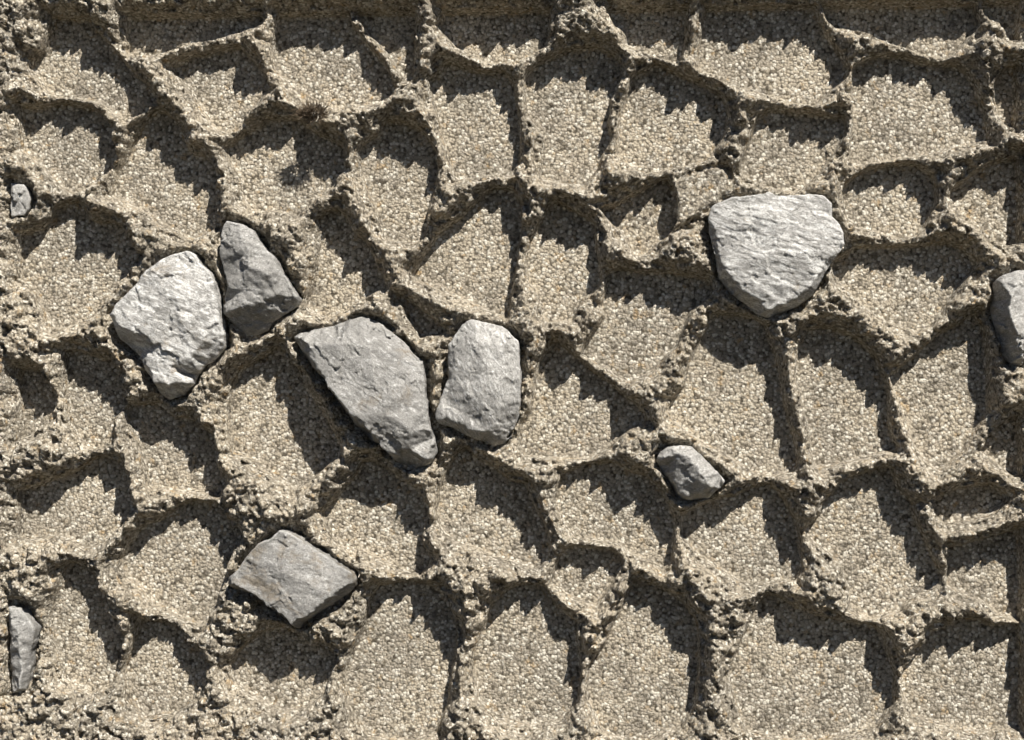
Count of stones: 10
